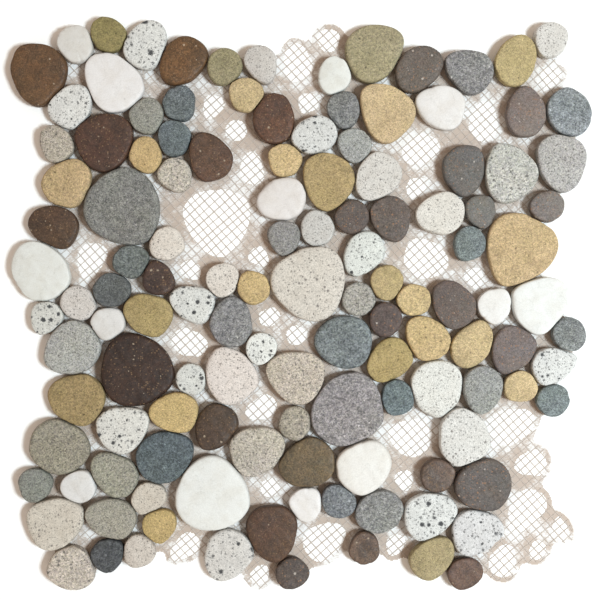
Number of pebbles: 127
